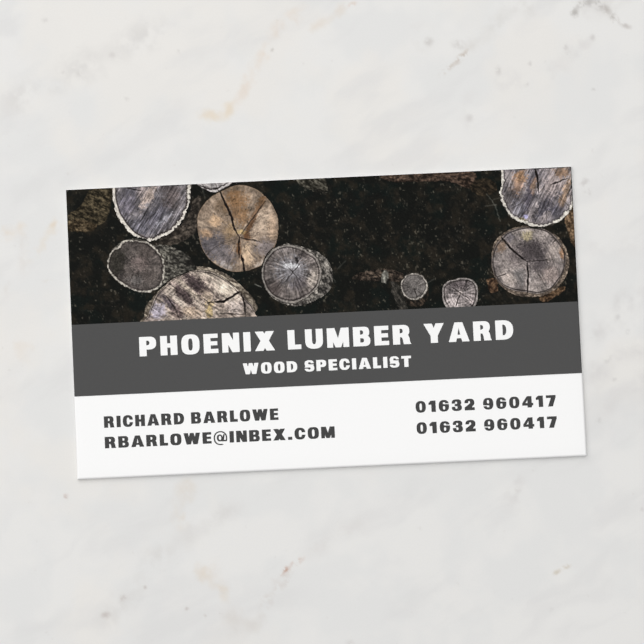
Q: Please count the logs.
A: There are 10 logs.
